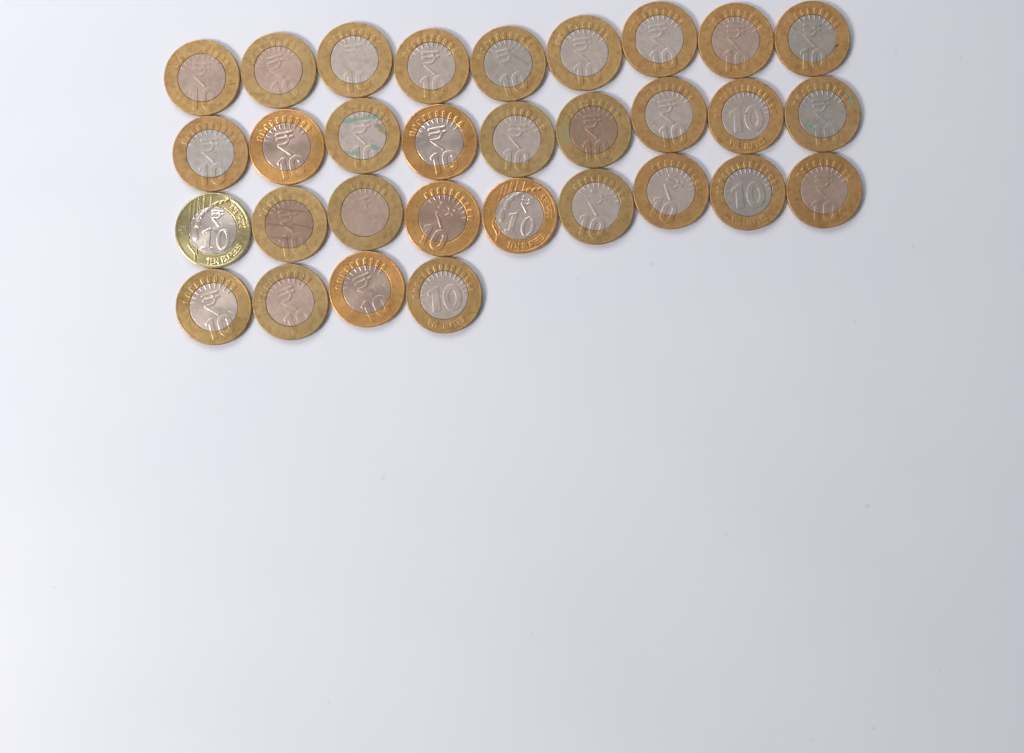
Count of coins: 31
